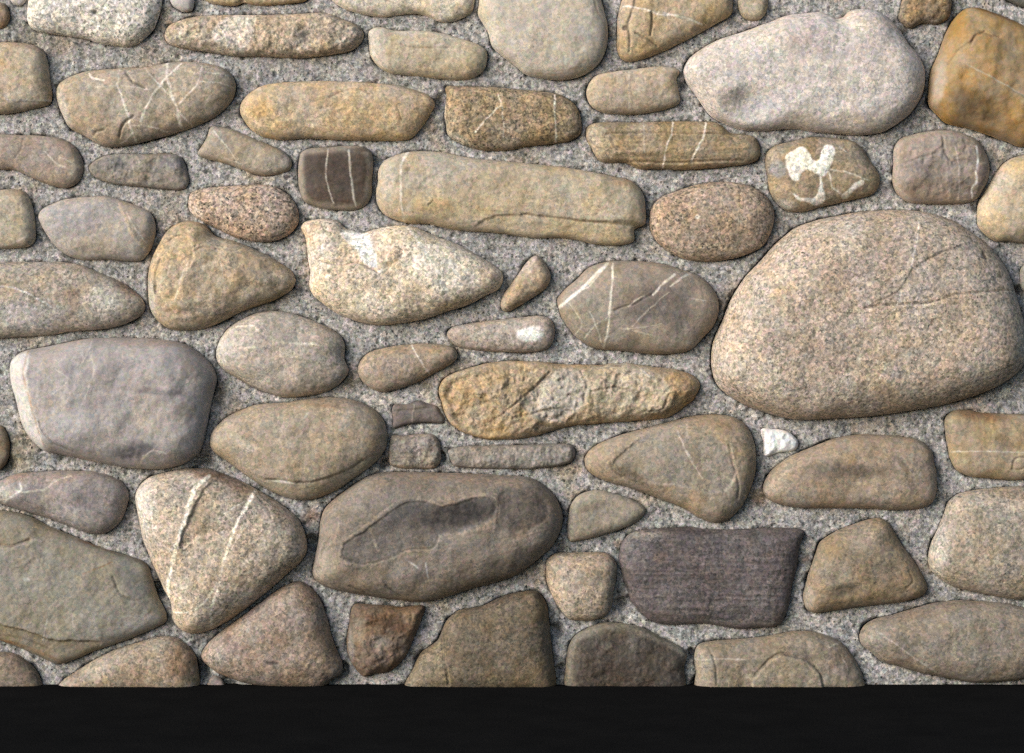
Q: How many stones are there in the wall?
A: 72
